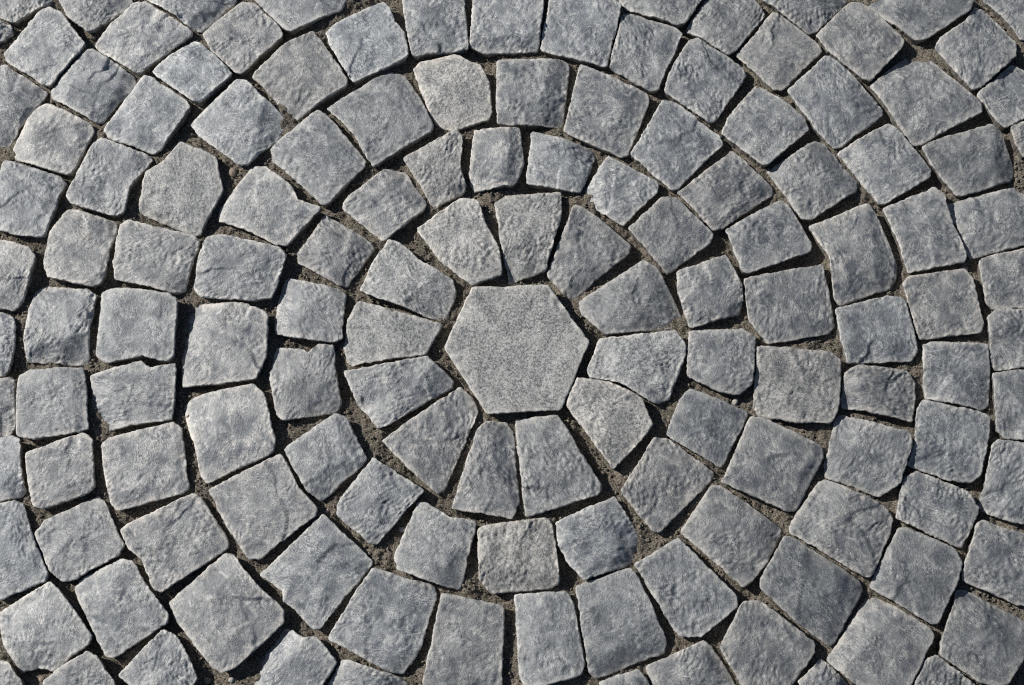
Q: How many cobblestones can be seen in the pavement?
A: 142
